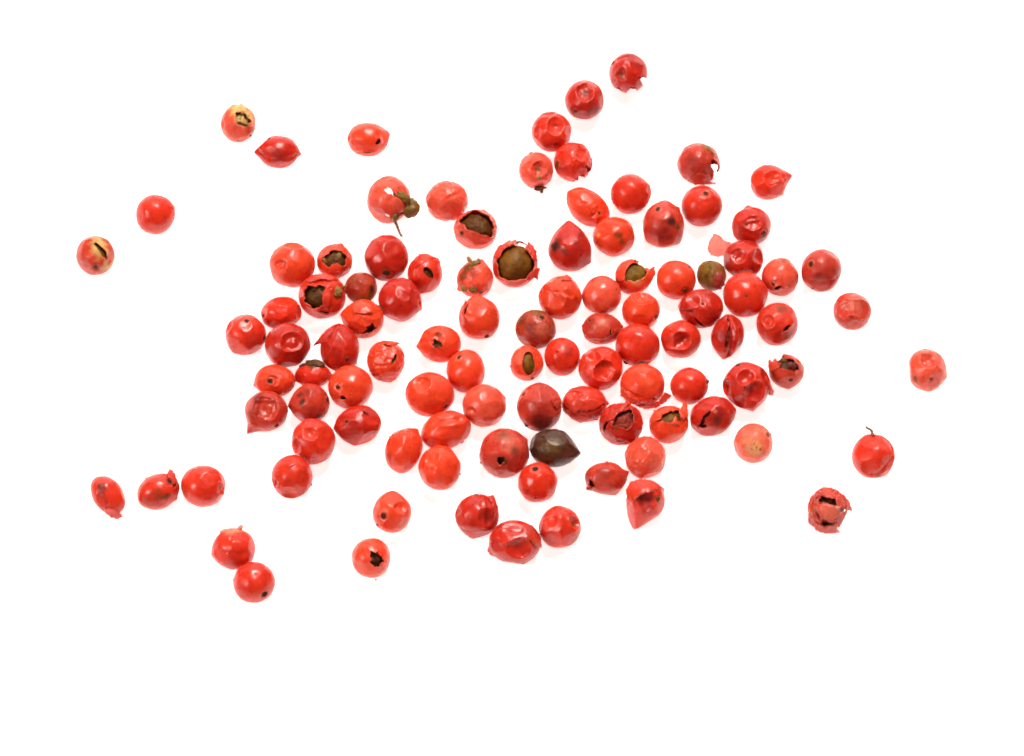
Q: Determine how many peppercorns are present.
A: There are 103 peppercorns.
